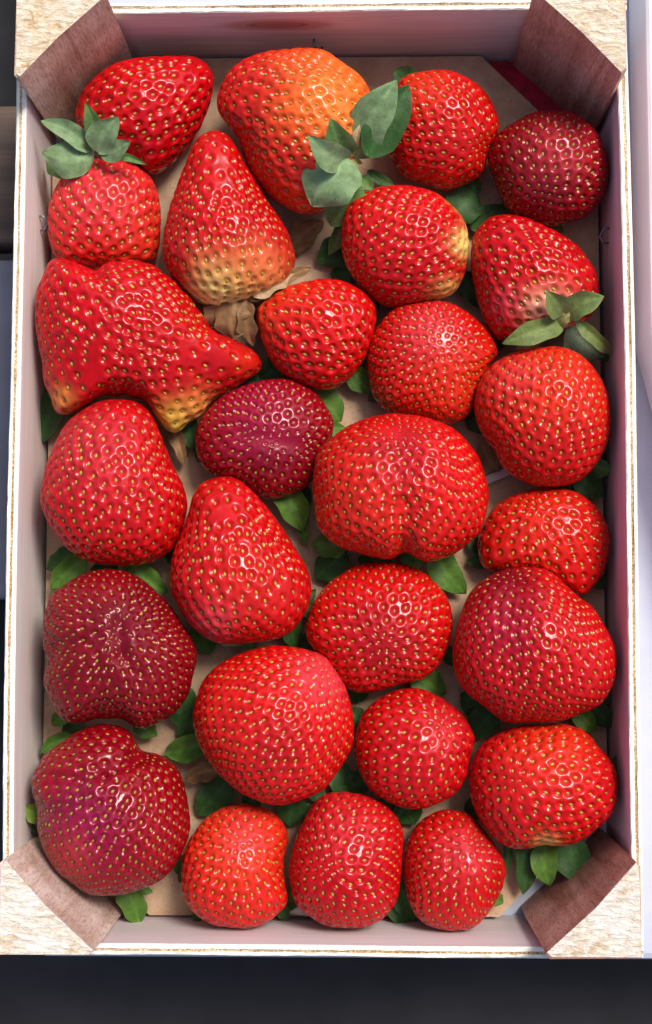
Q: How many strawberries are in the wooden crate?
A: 27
